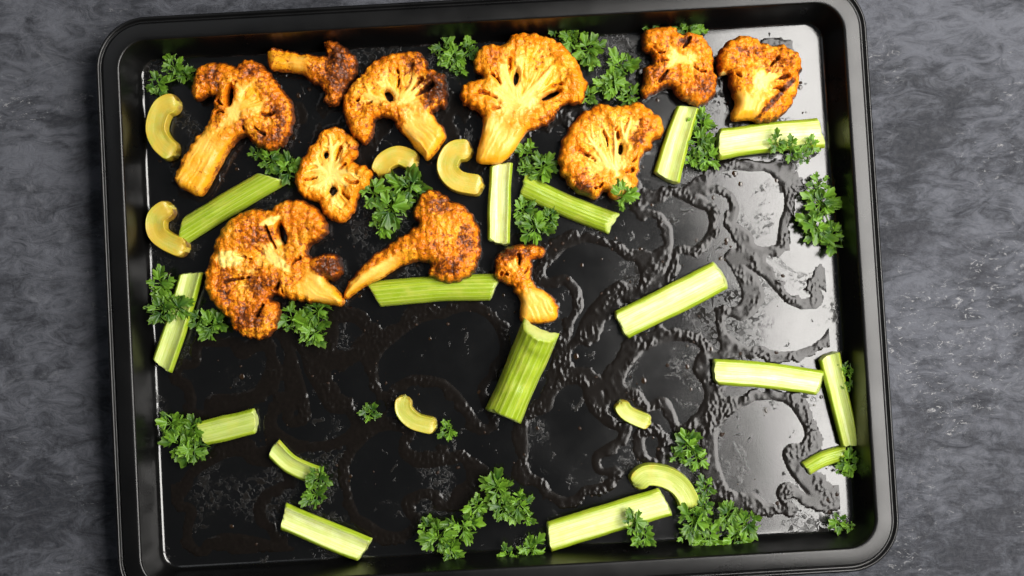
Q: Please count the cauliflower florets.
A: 11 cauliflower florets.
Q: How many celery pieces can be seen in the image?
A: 23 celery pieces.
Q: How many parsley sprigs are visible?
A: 30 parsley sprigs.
